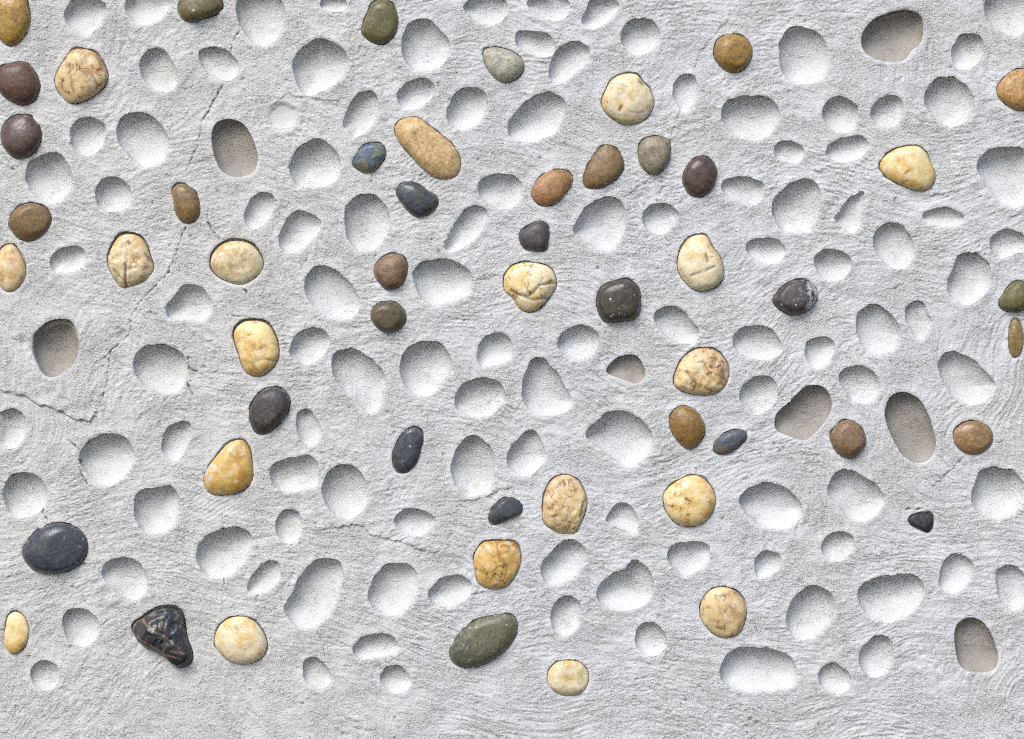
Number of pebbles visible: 53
